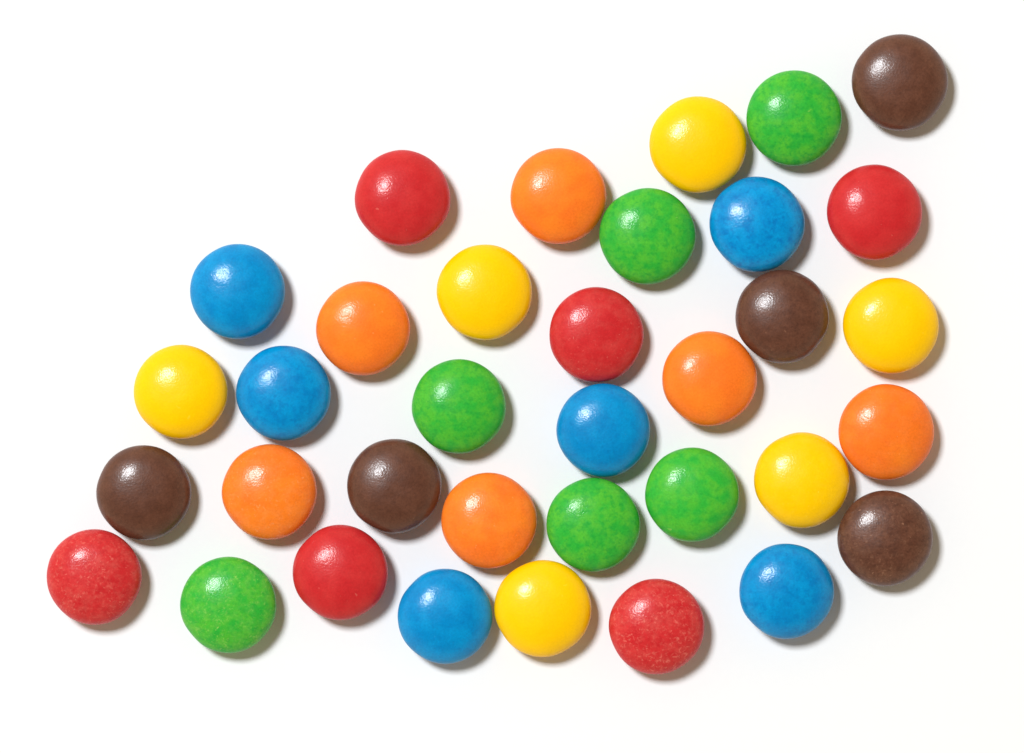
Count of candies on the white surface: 35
